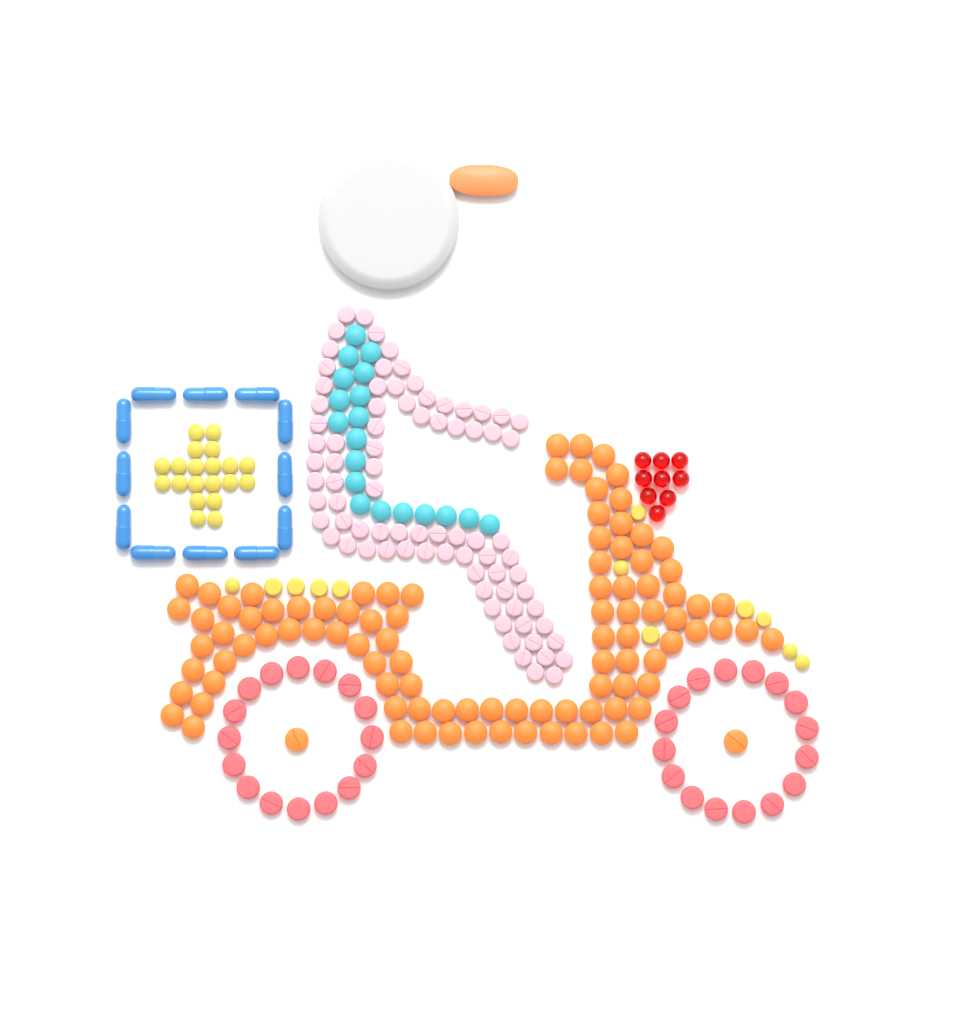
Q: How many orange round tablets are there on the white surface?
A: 99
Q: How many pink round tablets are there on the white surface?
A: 81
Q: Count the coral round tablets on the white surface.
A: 32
